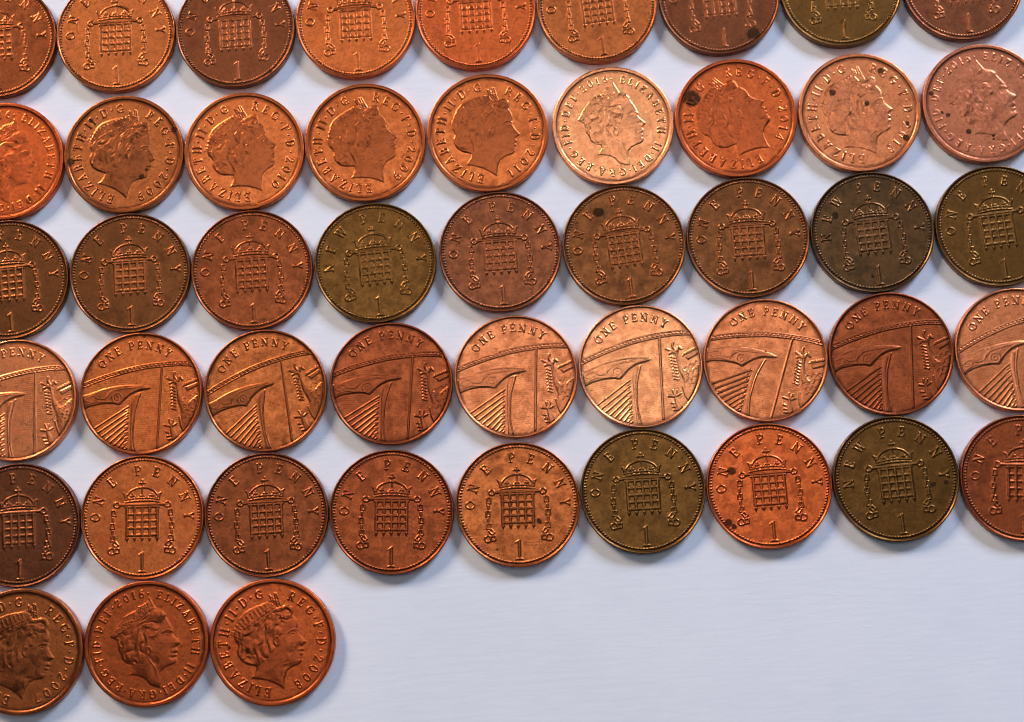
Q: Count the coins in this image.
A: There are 48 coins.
